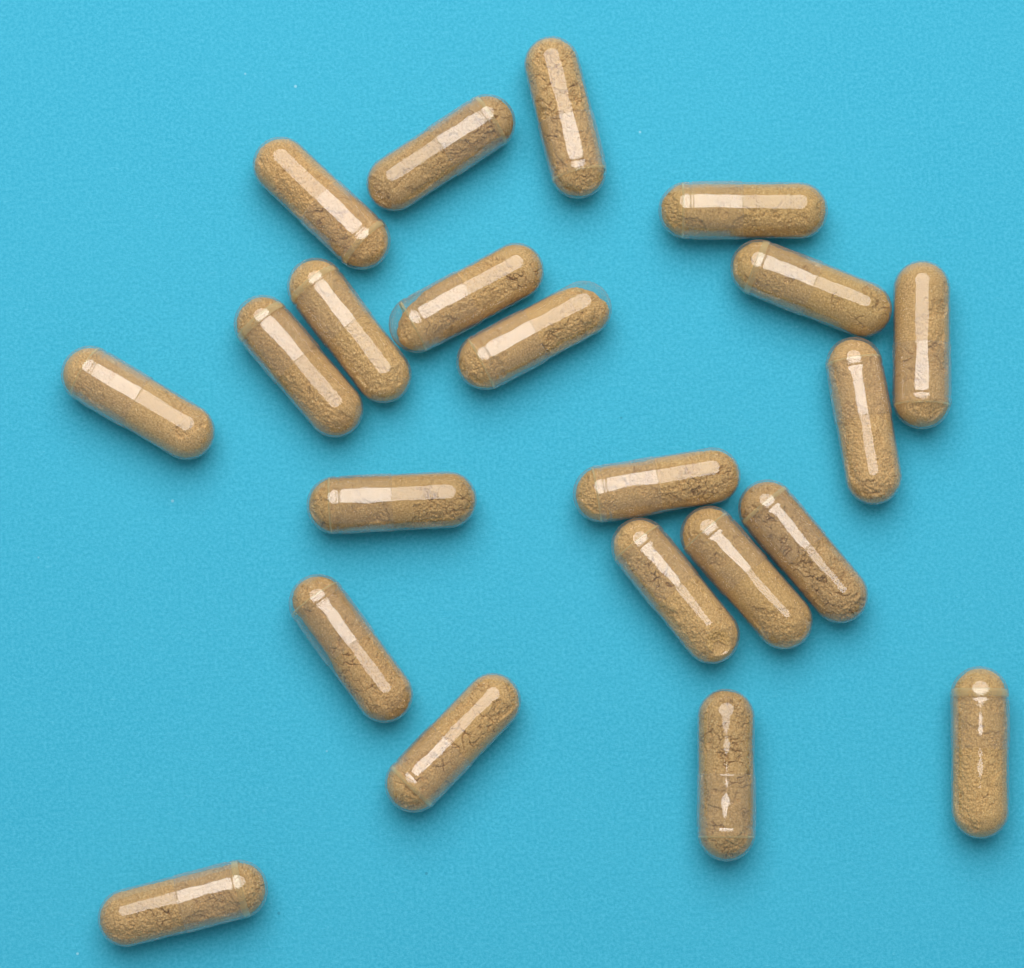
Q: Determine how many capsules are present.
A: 22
